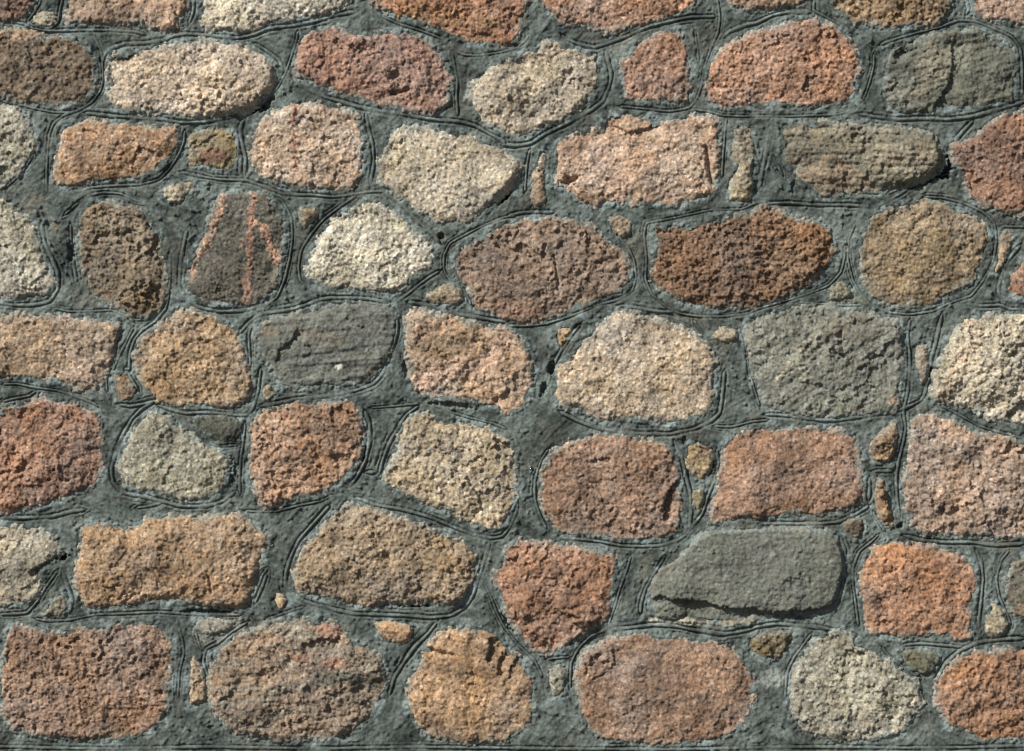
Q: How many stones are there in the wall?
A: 87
